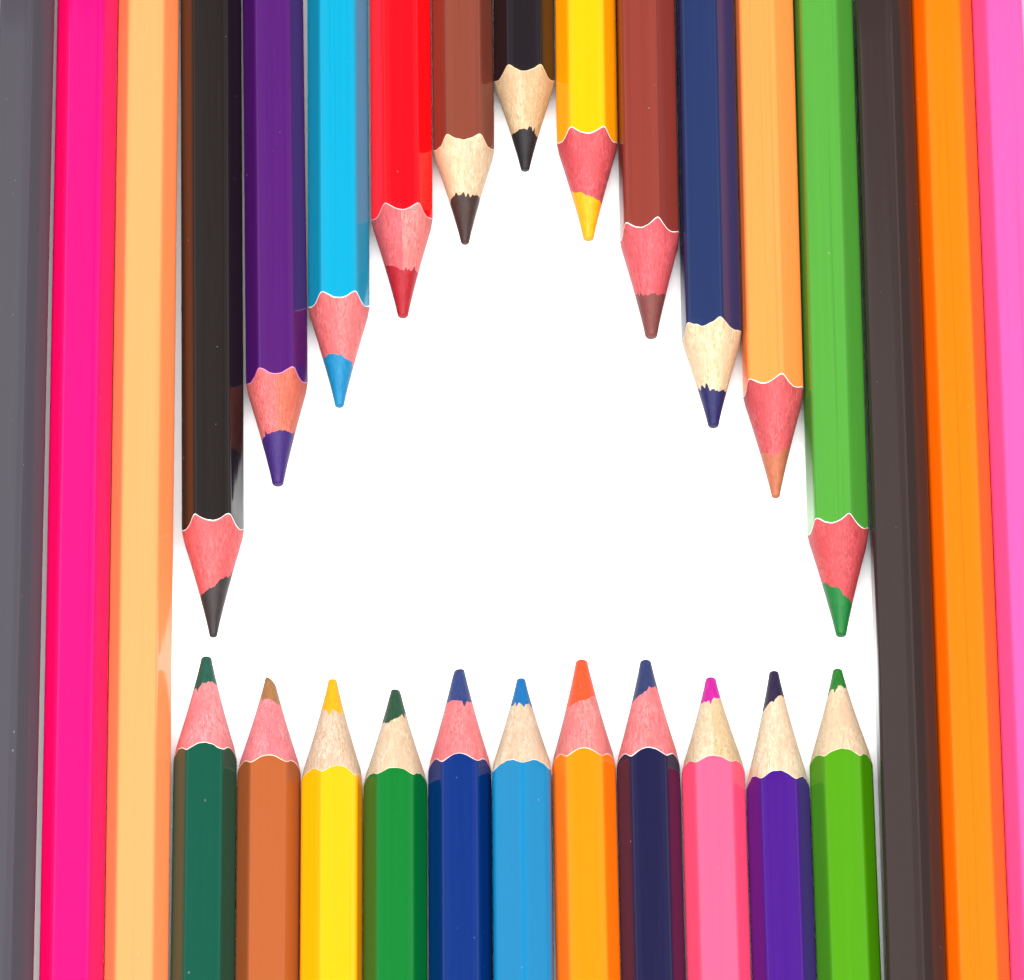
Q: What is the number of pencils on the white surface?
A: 28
